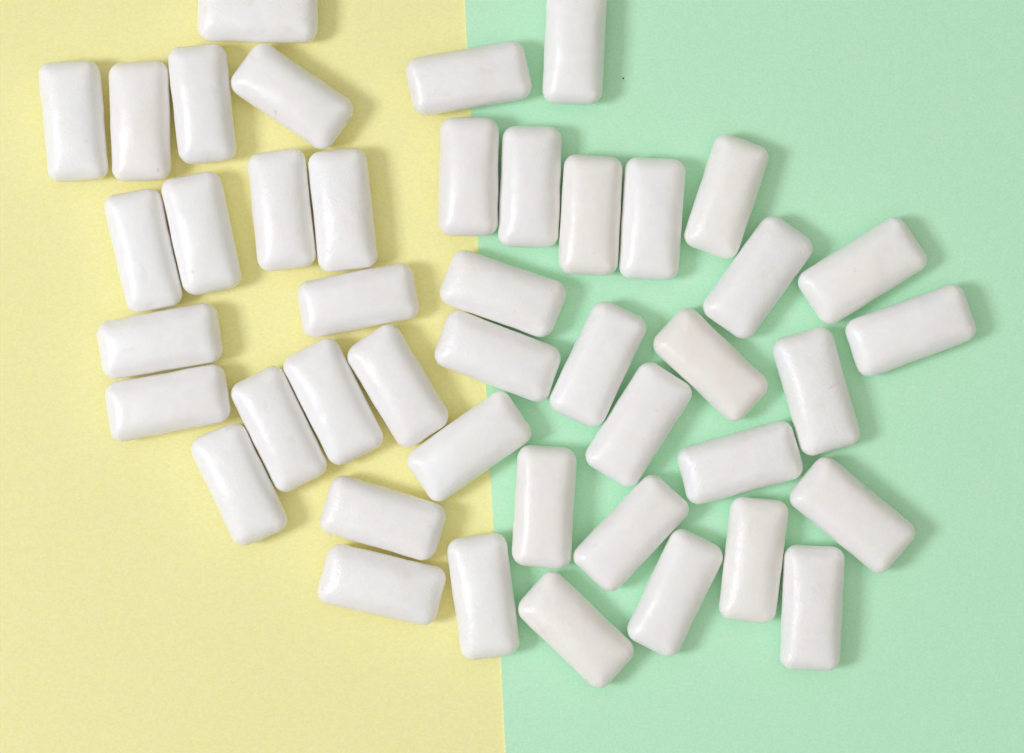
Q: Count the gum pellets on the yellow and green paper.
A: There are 44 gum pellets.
